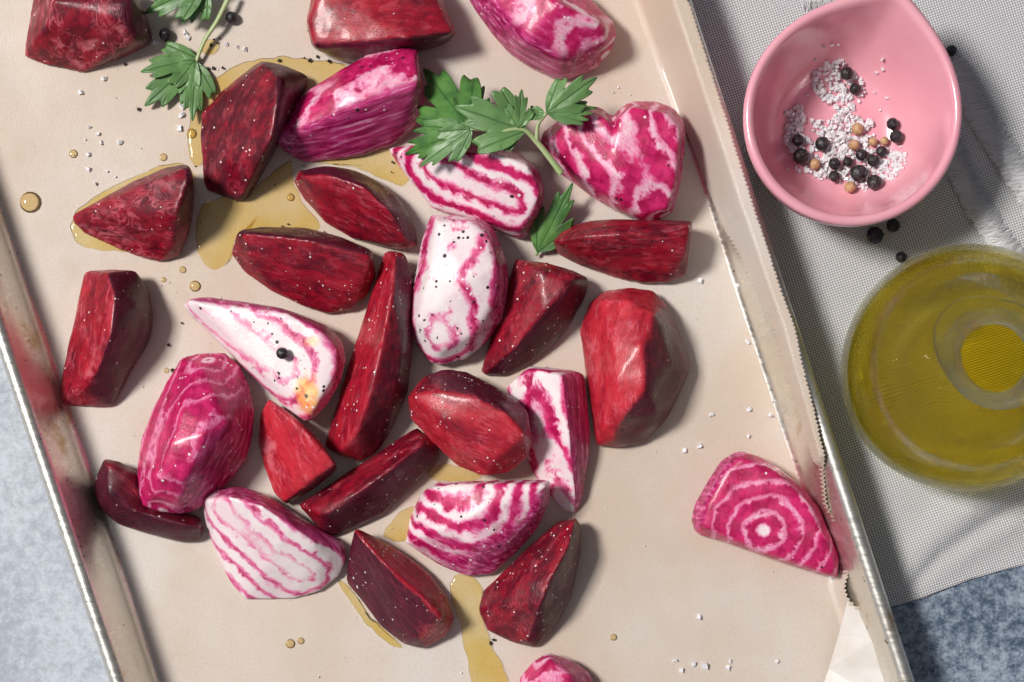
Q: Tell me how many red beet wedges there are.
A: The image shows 17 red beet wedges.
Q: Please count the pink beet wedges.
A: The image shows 12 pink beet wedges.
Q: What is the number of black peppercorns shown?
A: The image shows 22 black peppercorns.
